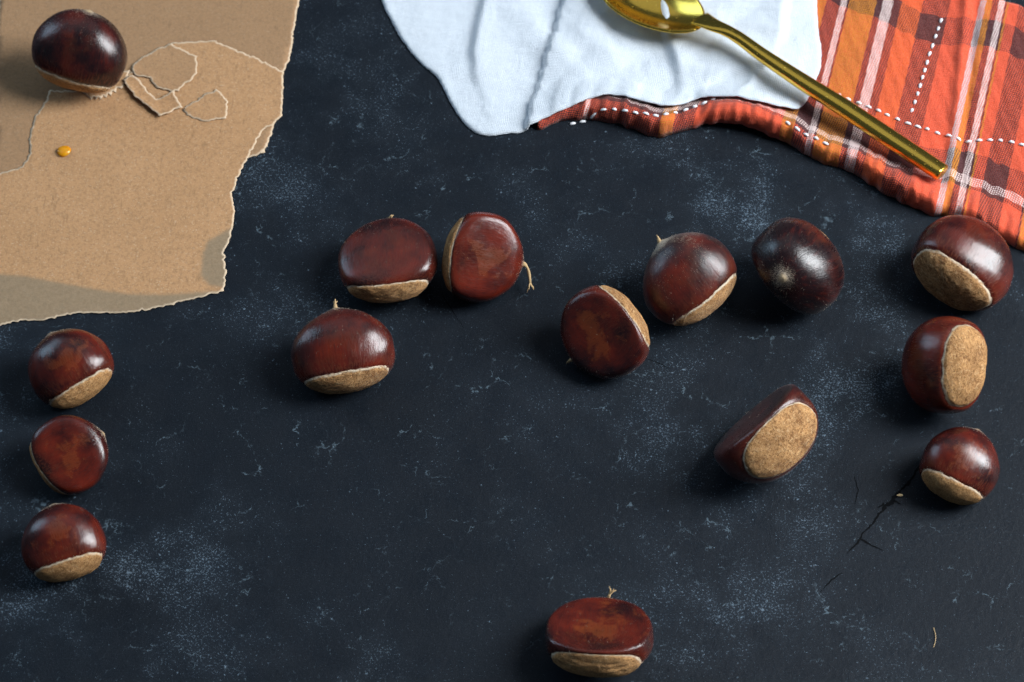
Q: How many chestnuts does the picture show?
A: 15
